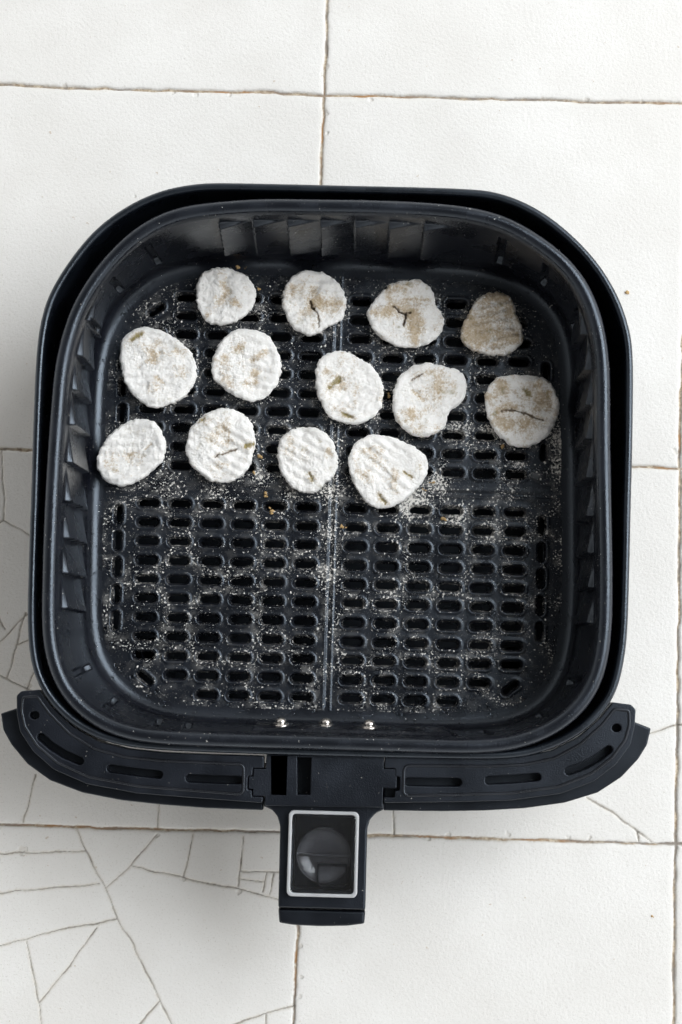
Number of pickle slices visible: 13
